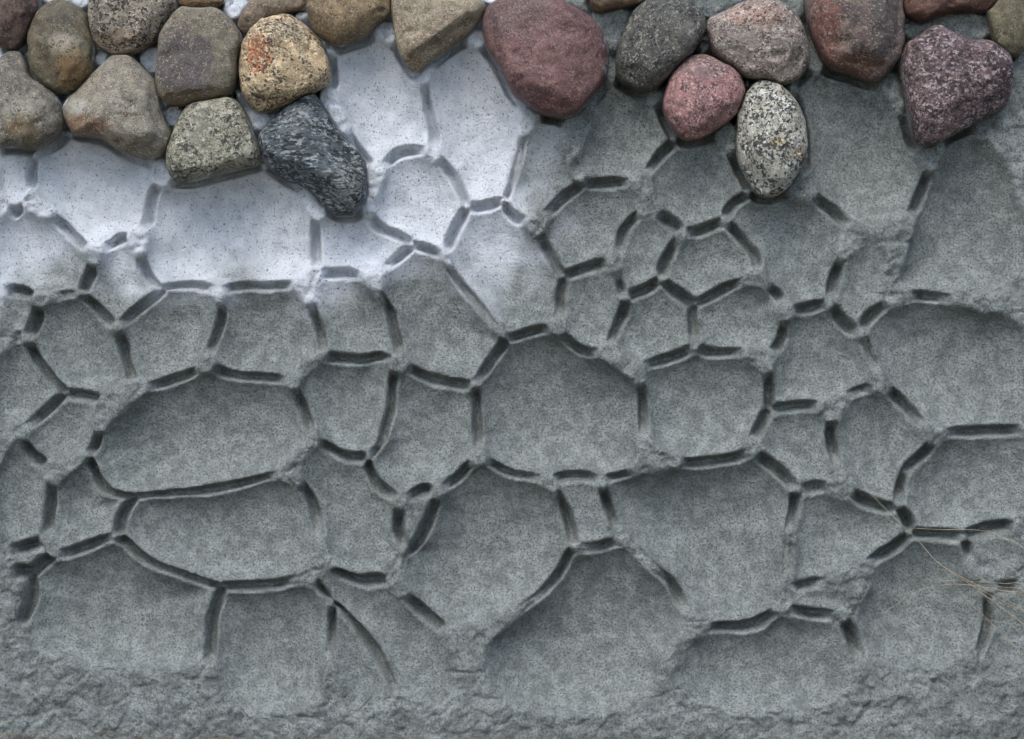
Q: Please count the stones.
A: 23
